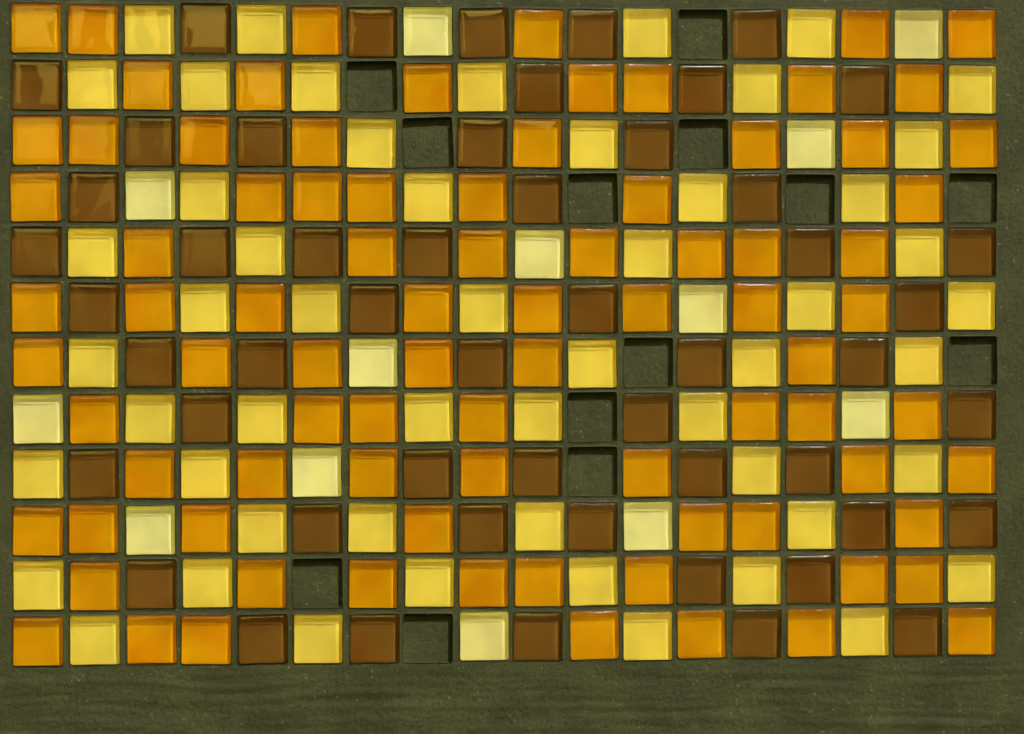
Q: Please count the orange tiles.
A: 85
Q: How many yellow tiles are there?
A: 53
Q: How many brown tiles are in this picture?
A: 52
